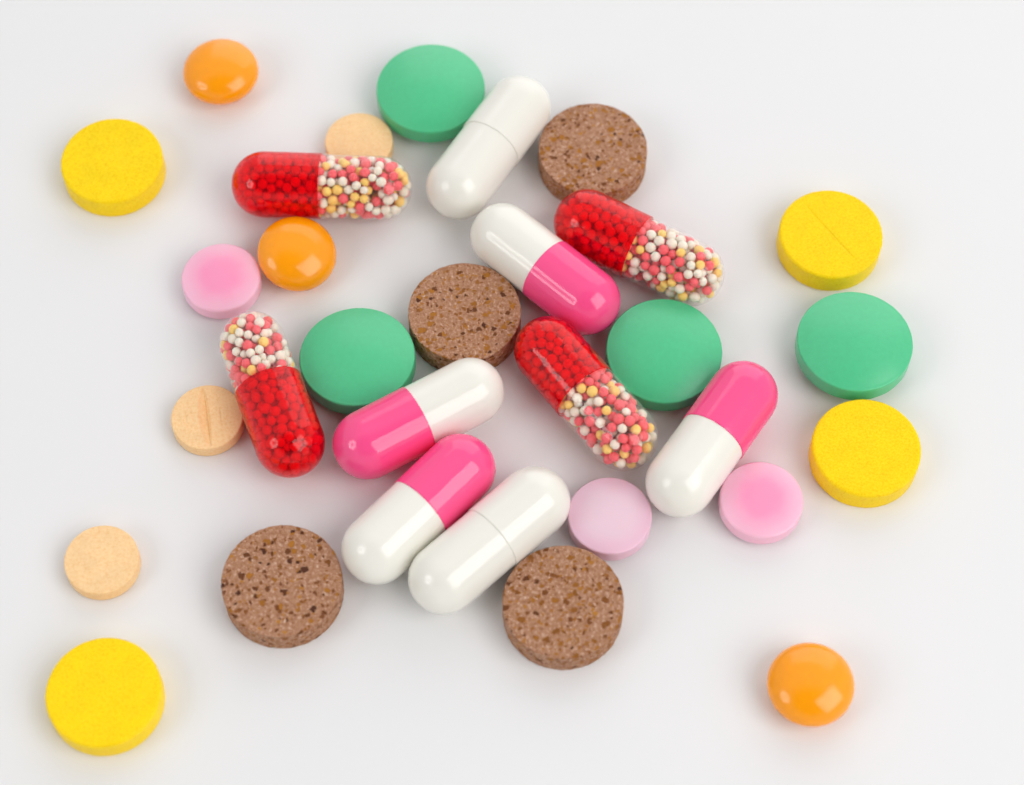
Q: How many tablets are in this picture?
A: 21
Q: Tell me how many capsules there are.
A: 10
